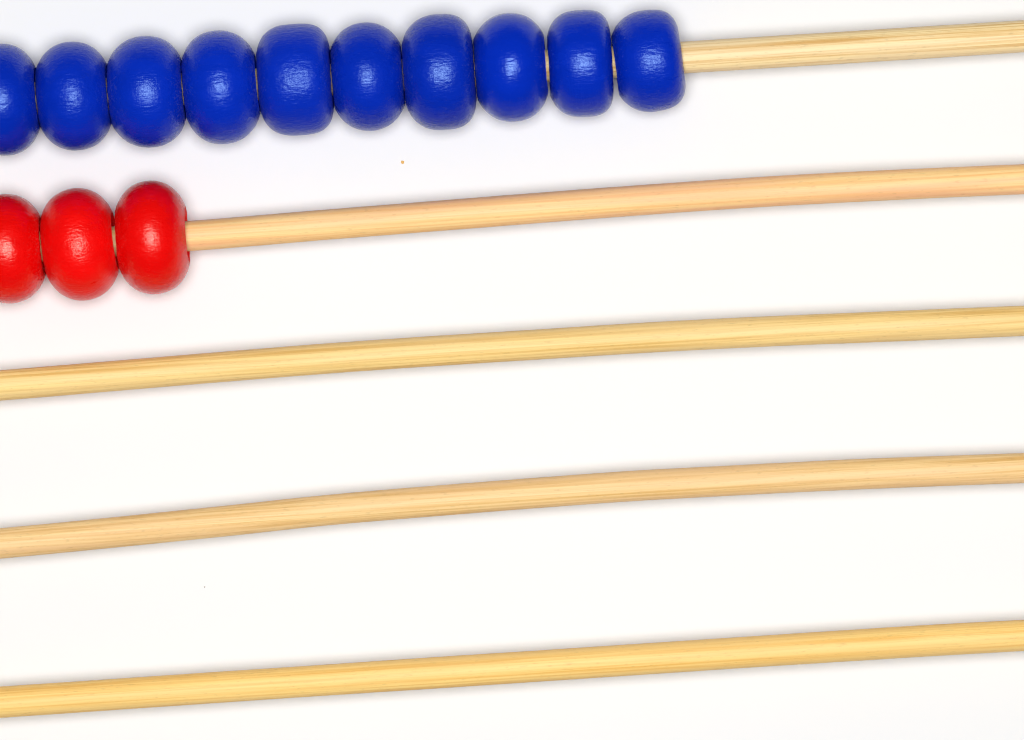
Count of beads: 13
